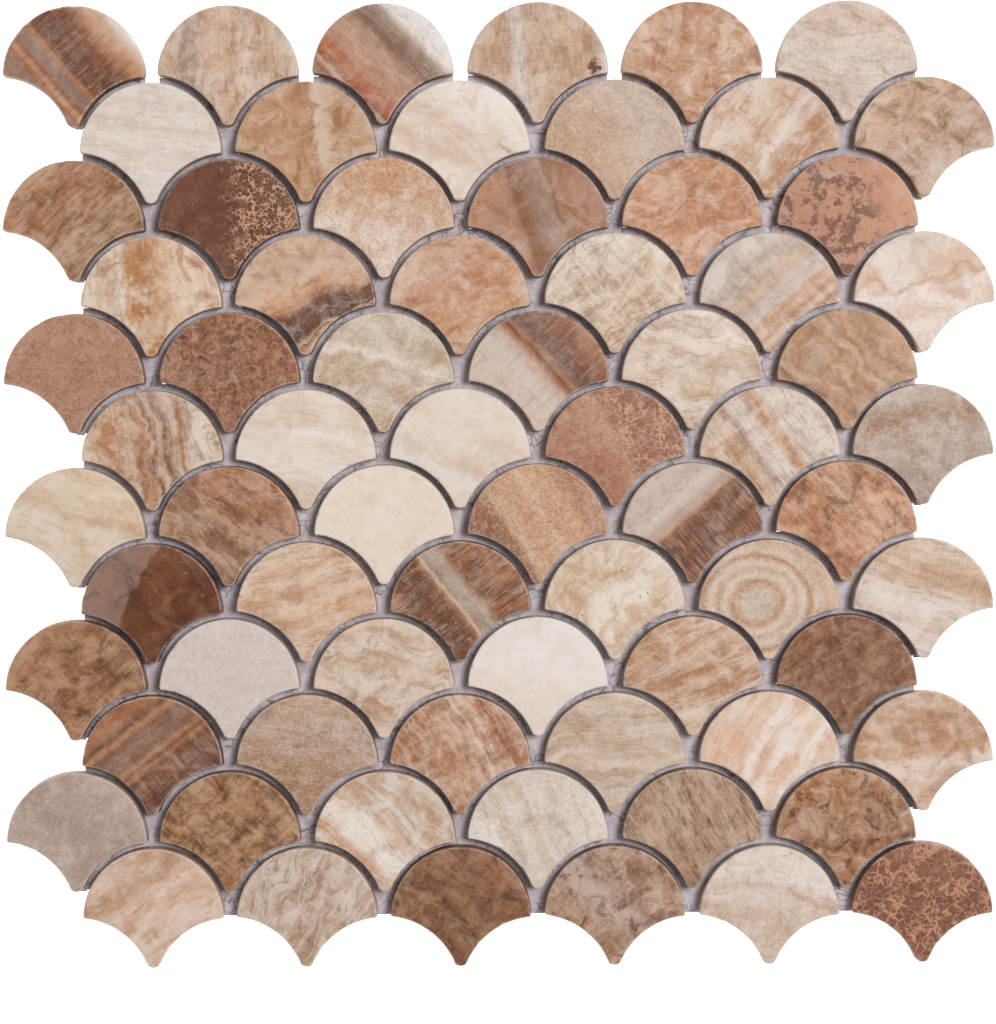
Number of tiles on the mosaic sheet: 72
